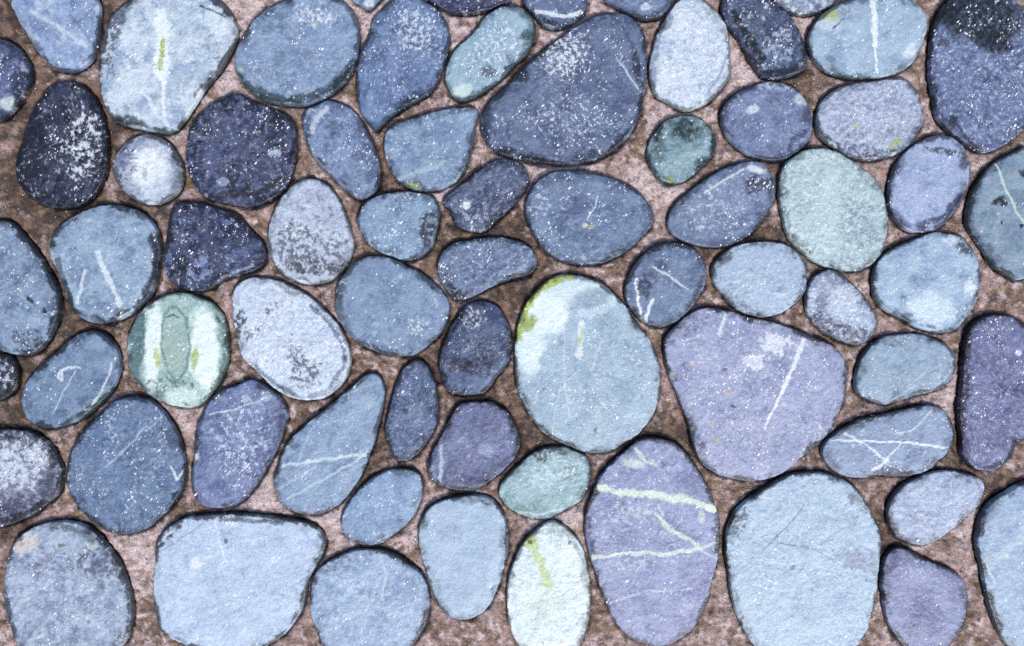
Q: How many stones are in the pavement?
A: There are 69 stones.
